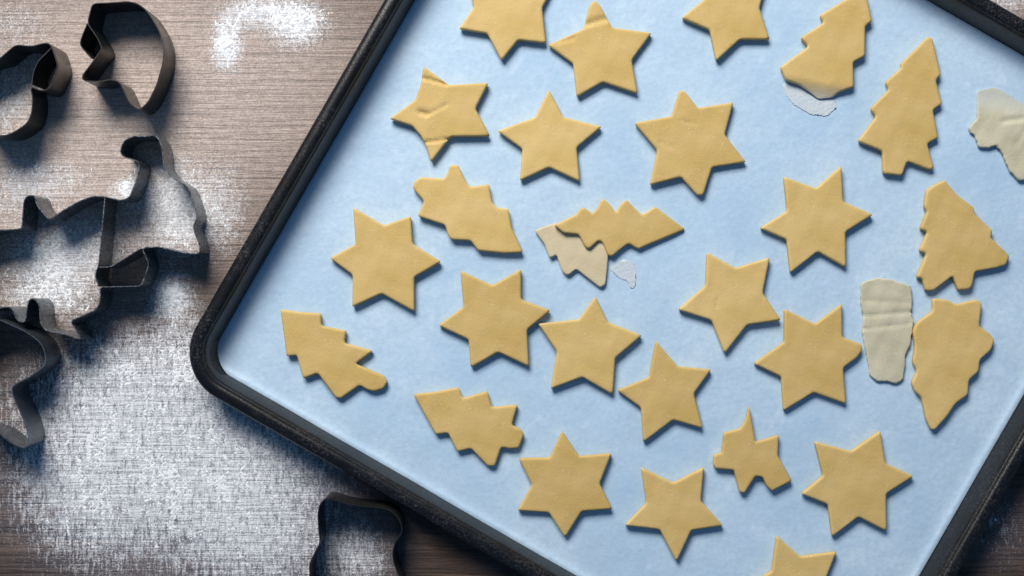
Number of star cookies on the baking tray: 18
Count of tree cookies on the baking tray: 9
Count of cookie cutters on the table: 5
